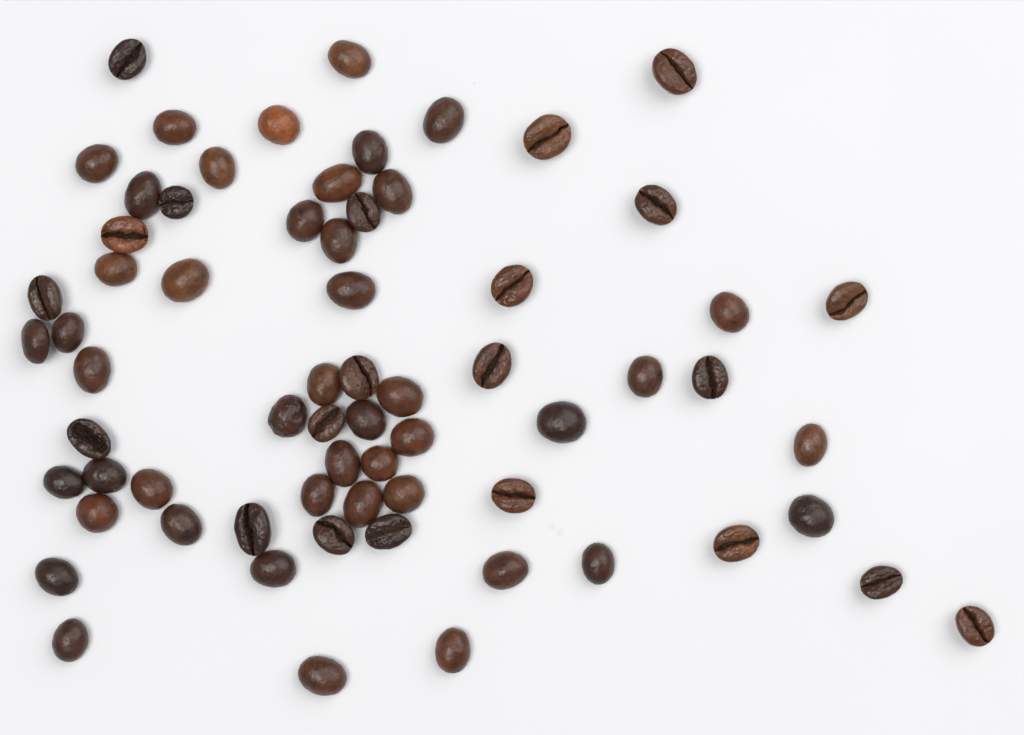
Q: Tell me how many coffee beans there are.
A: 67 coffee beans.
